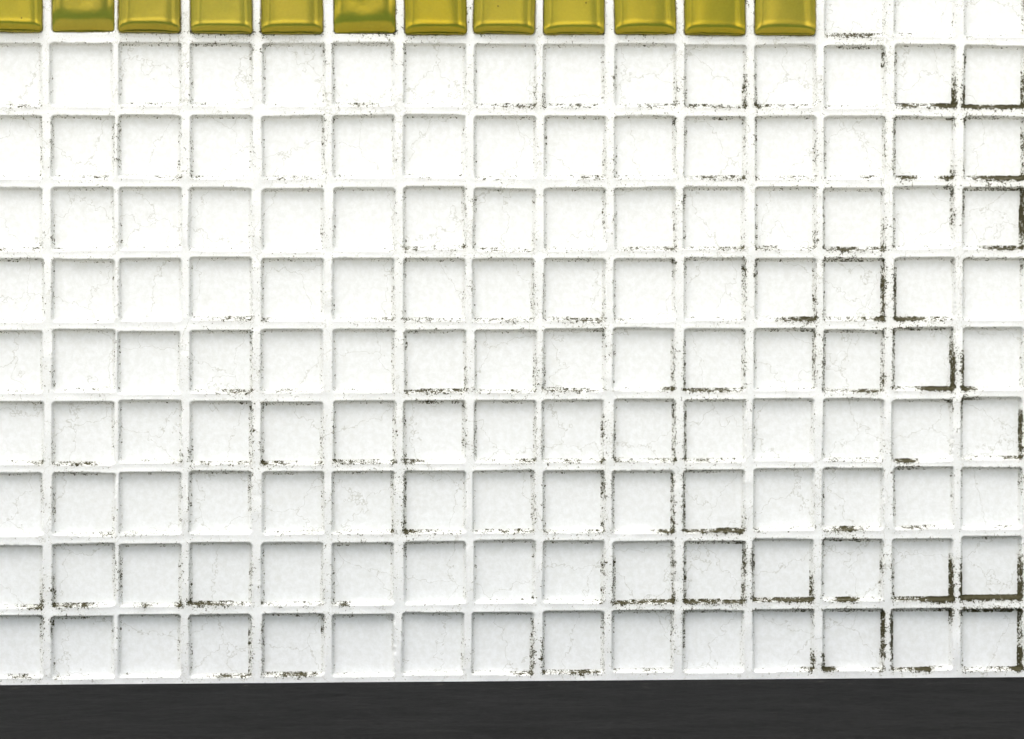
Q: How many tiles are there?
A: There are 12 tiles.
